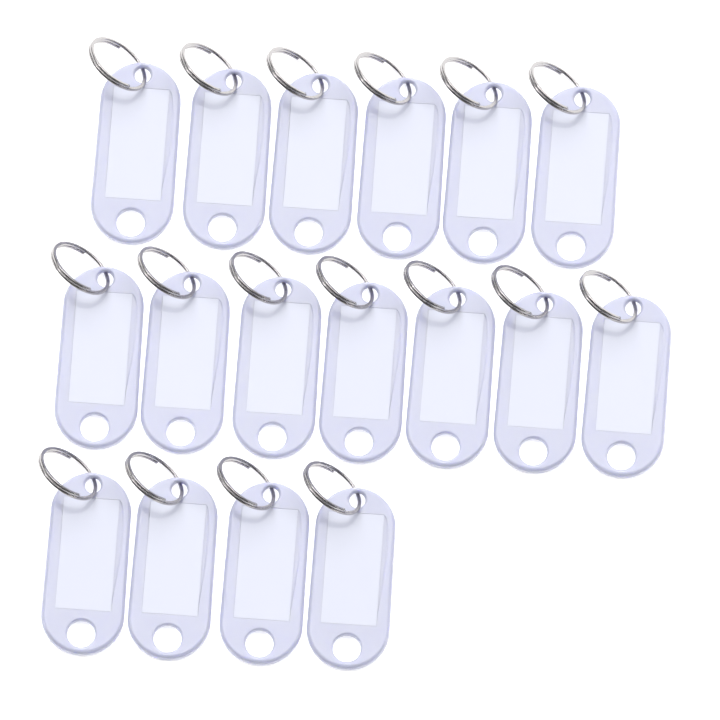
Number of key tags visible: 17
